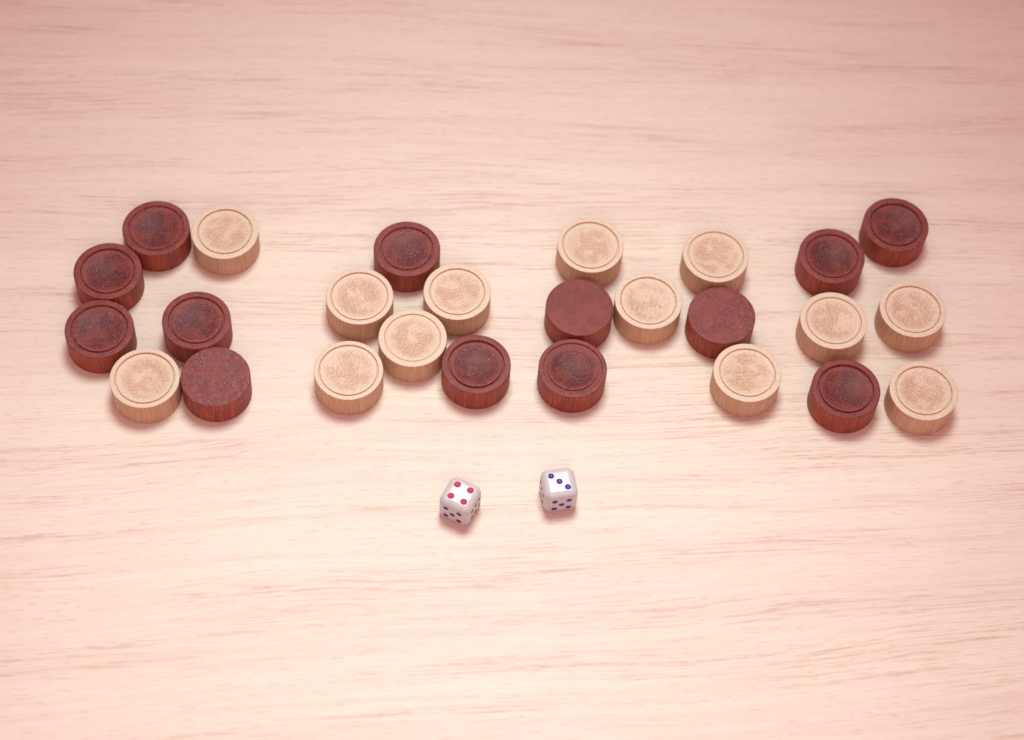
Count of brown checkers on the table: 13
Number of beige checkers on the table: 13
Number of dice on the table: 2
